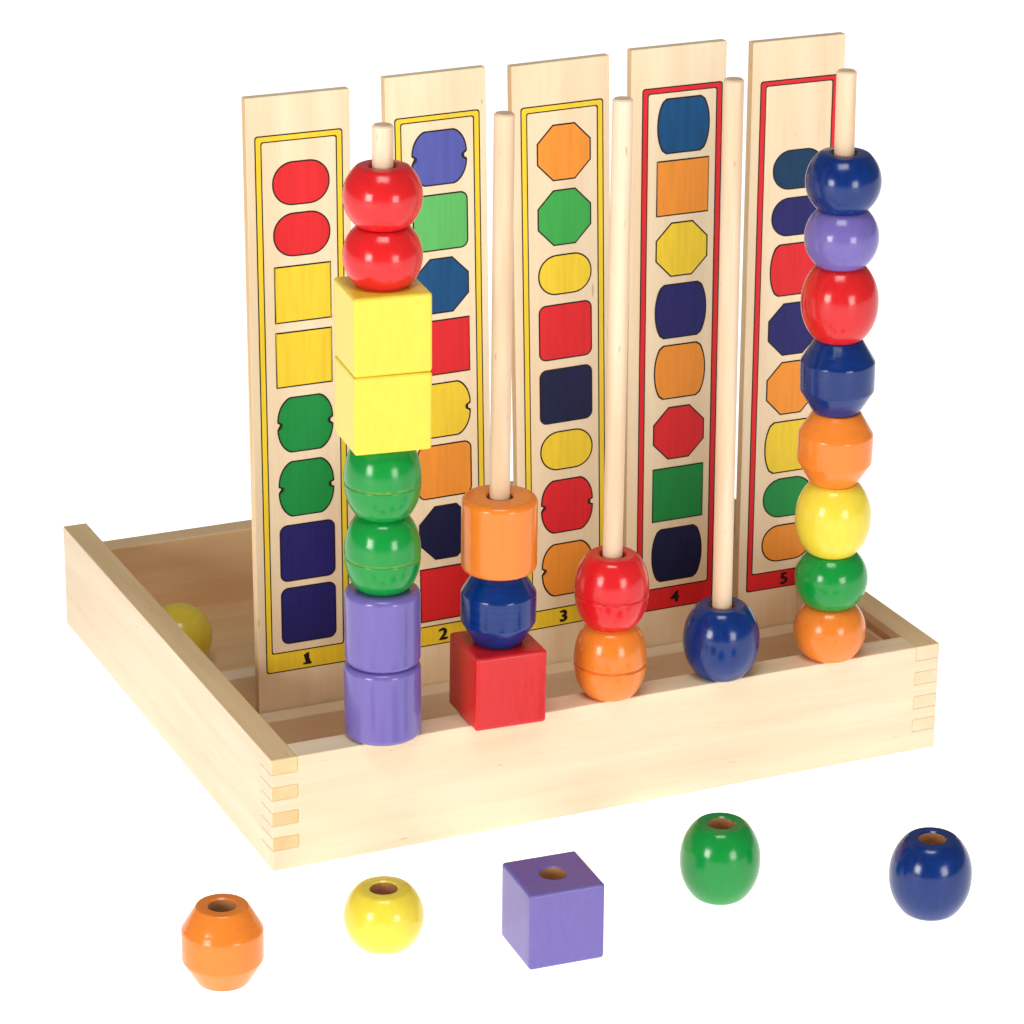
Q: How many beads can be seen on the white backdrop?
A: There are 28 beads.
